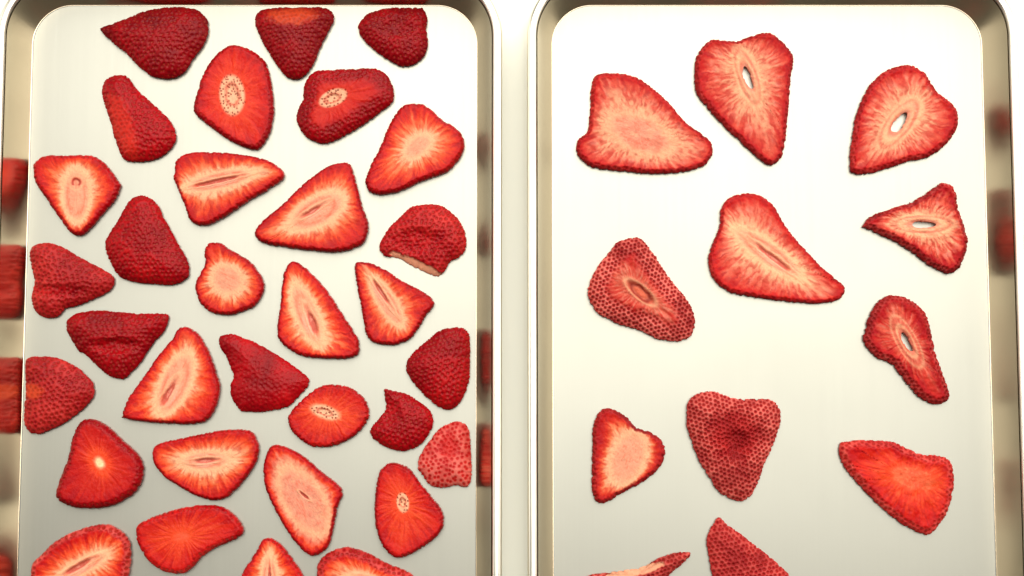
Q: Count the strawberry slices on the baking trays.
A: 44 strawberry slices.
